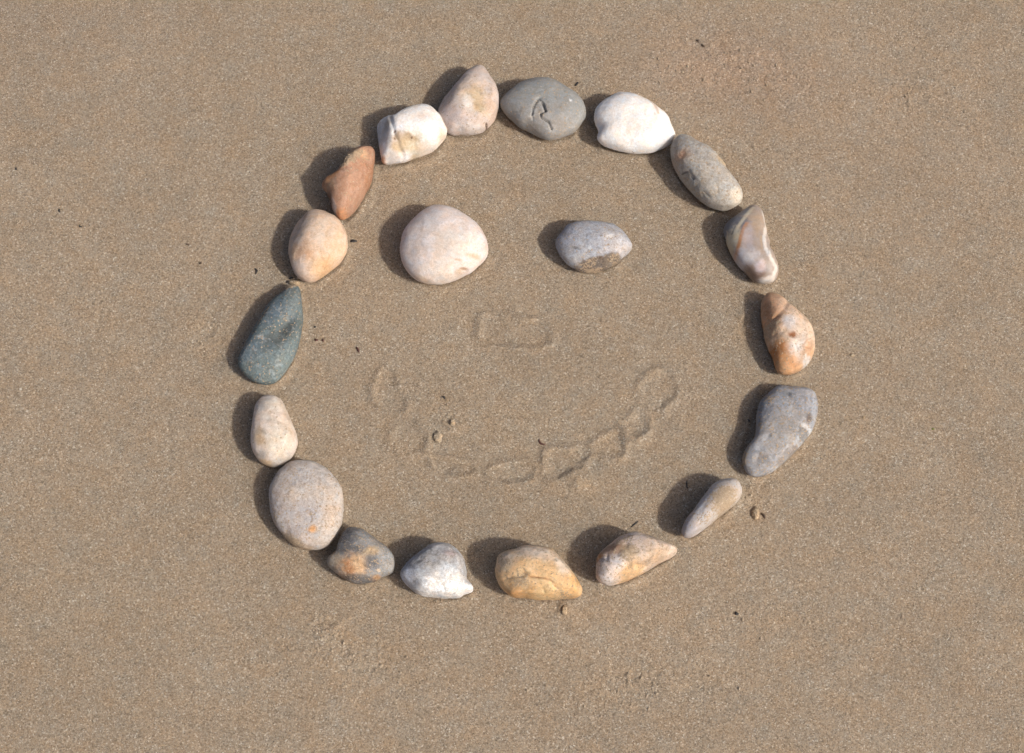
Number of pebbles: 20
